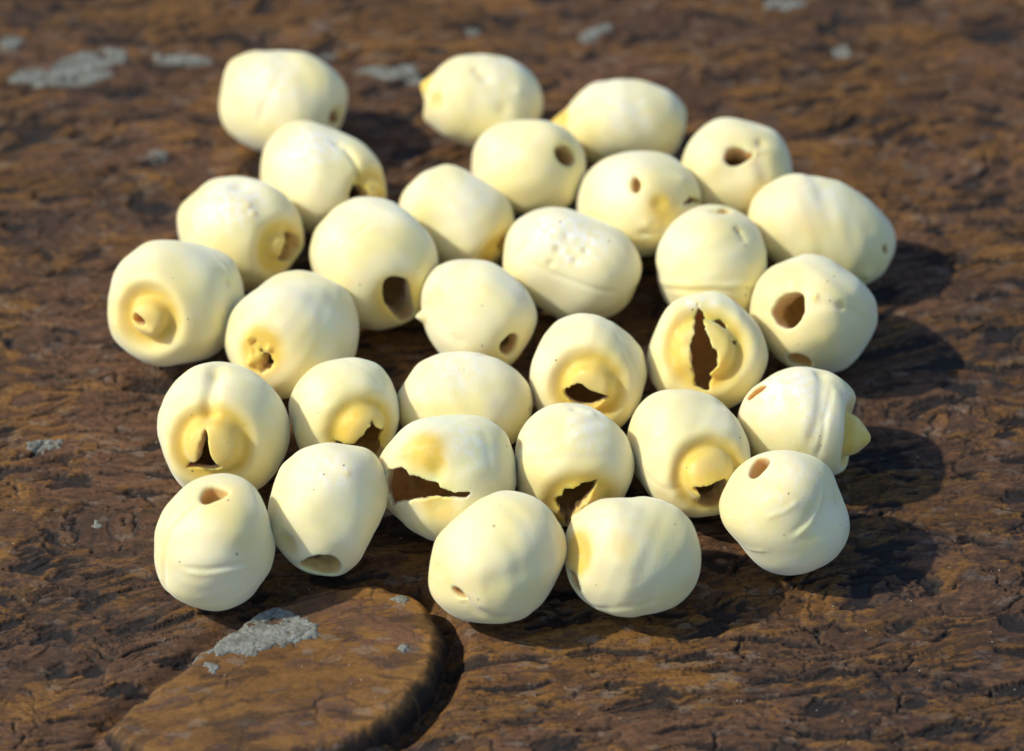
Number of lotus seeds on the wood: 31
